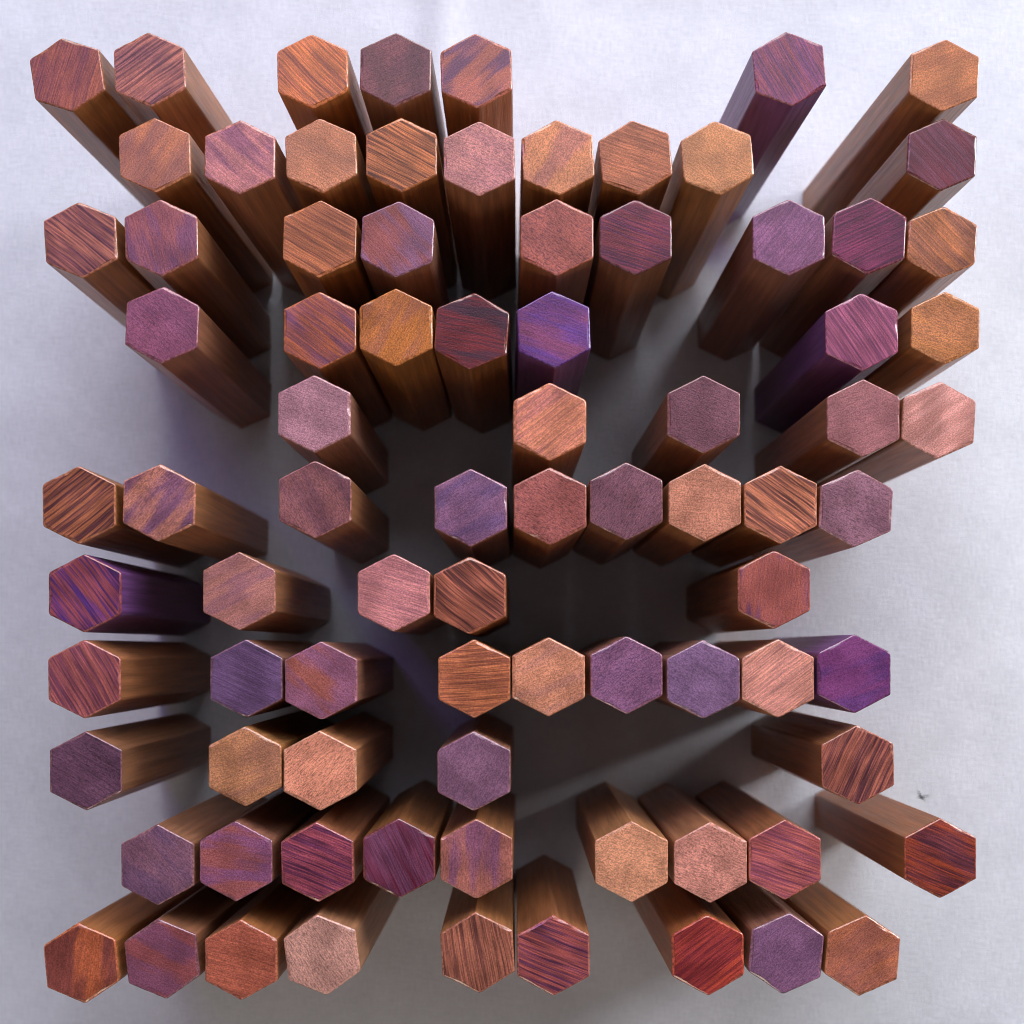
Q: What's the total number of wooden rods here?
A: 83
